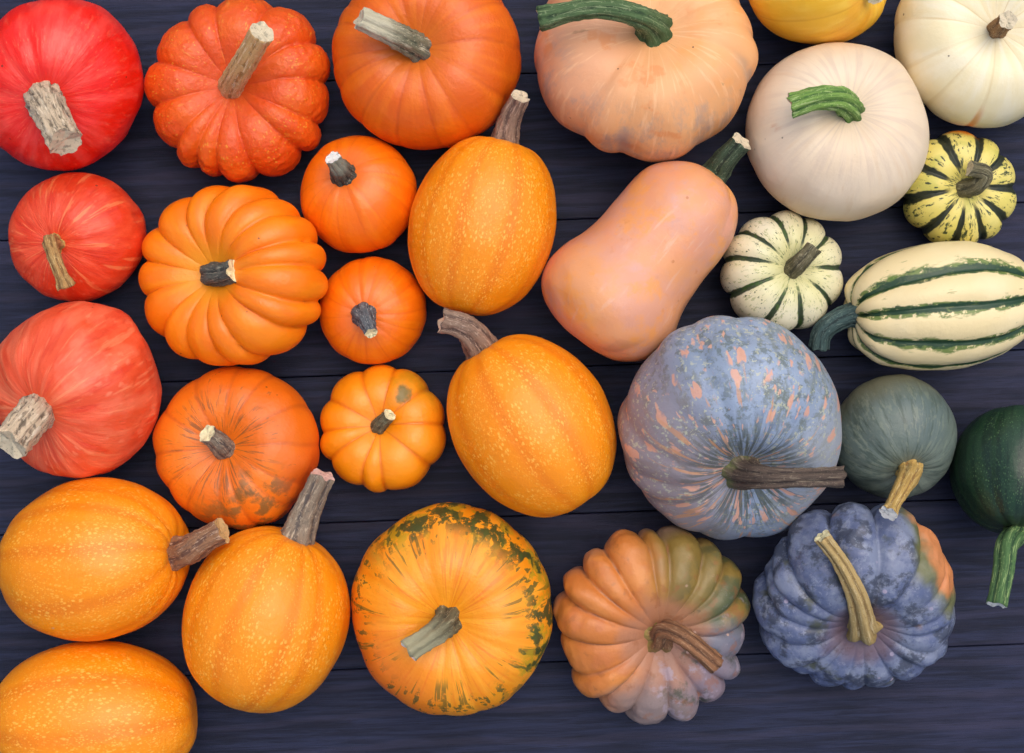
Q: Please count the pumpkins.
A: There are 29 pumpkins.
